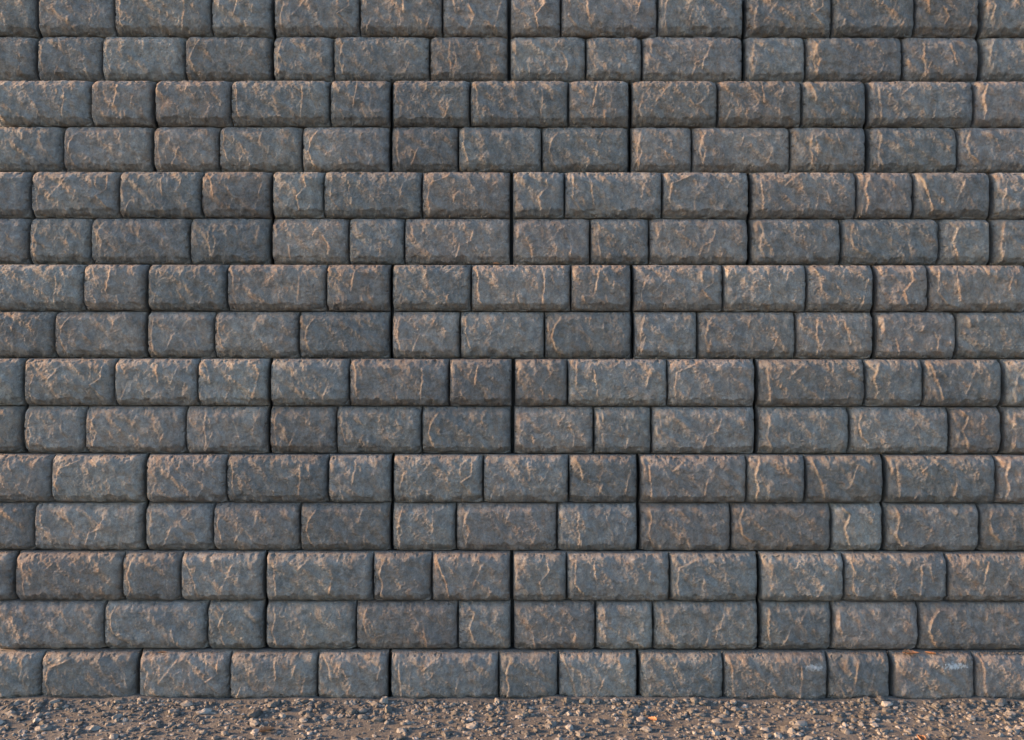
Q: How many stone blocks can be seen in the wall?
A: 200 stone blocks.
